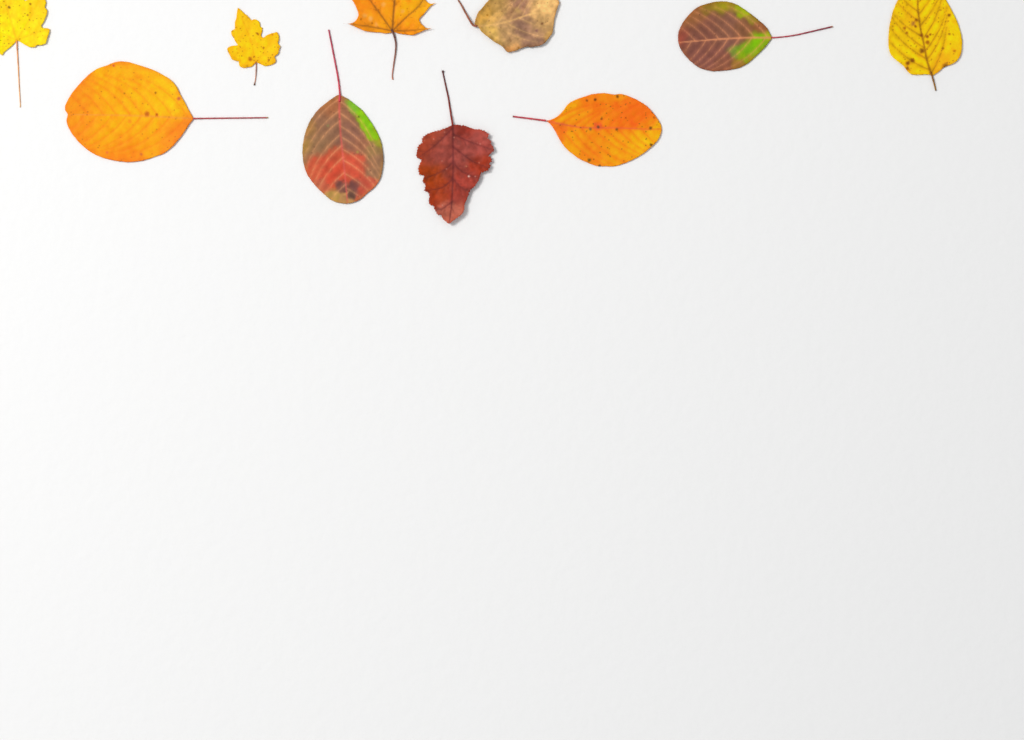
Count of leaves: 10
